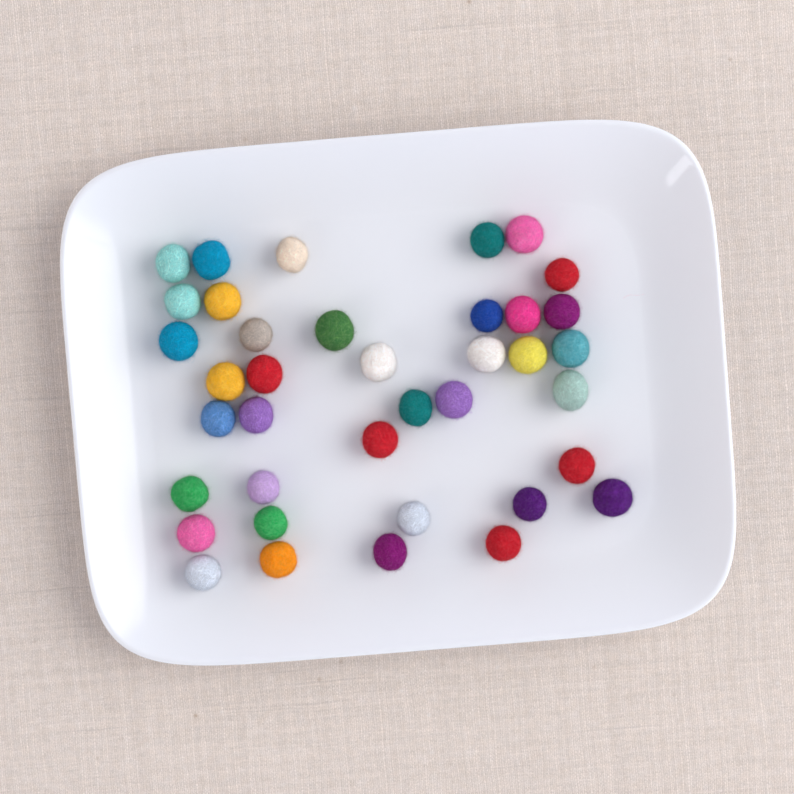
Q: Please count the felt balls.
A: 38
